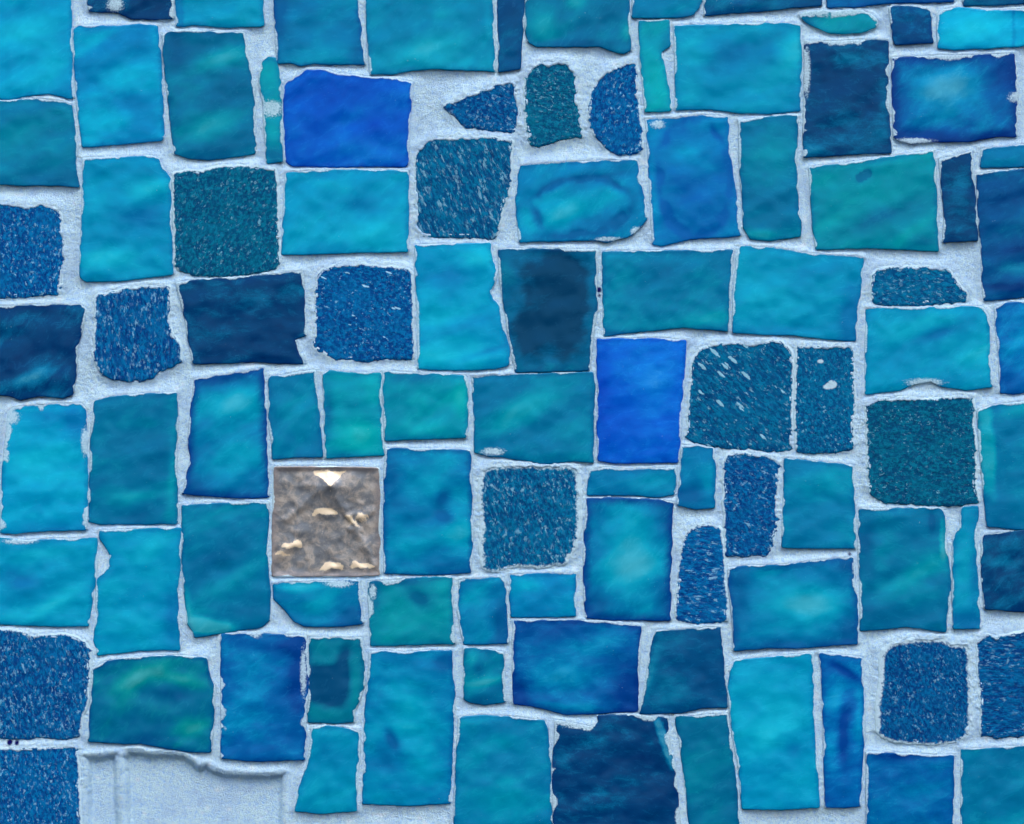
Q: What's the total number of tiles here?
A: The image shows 100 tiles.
